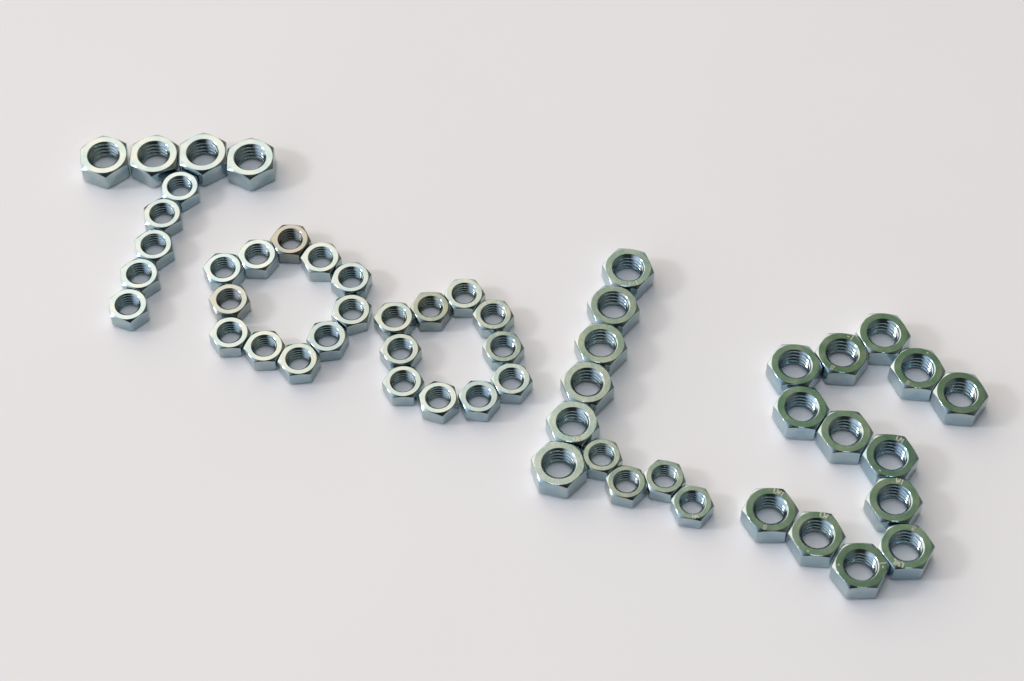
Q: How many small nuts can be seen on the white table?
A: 30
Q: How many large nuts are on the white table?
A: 23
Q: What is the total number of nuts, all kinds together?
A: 53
